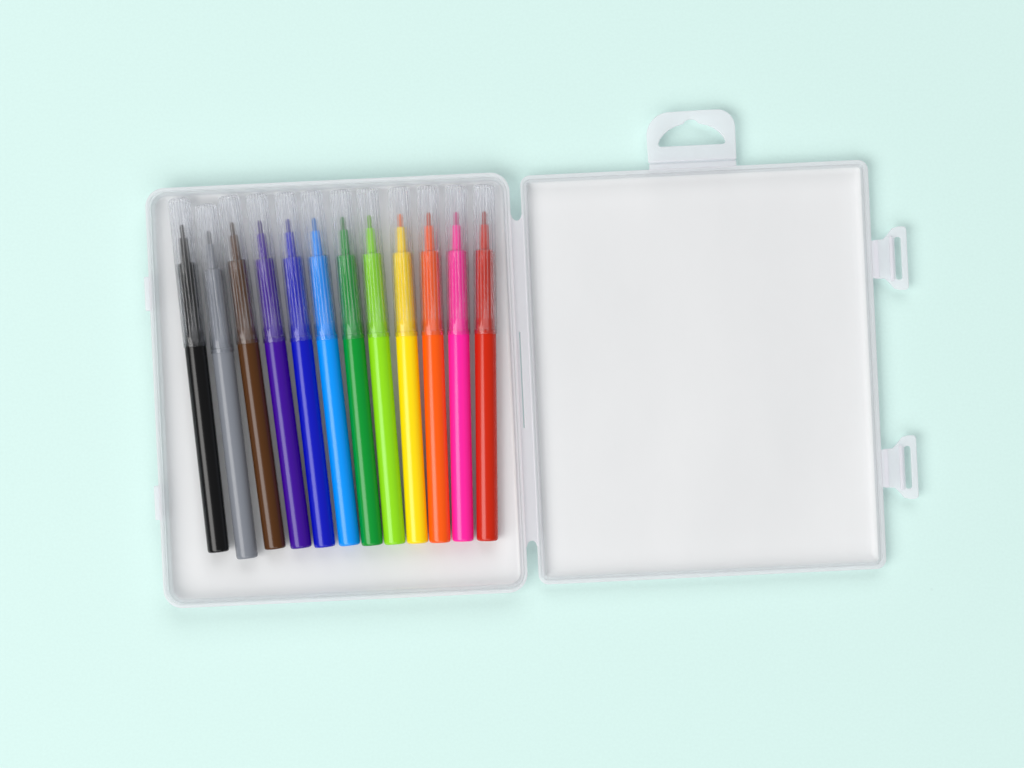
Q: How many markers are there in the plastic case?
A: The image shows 12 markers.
